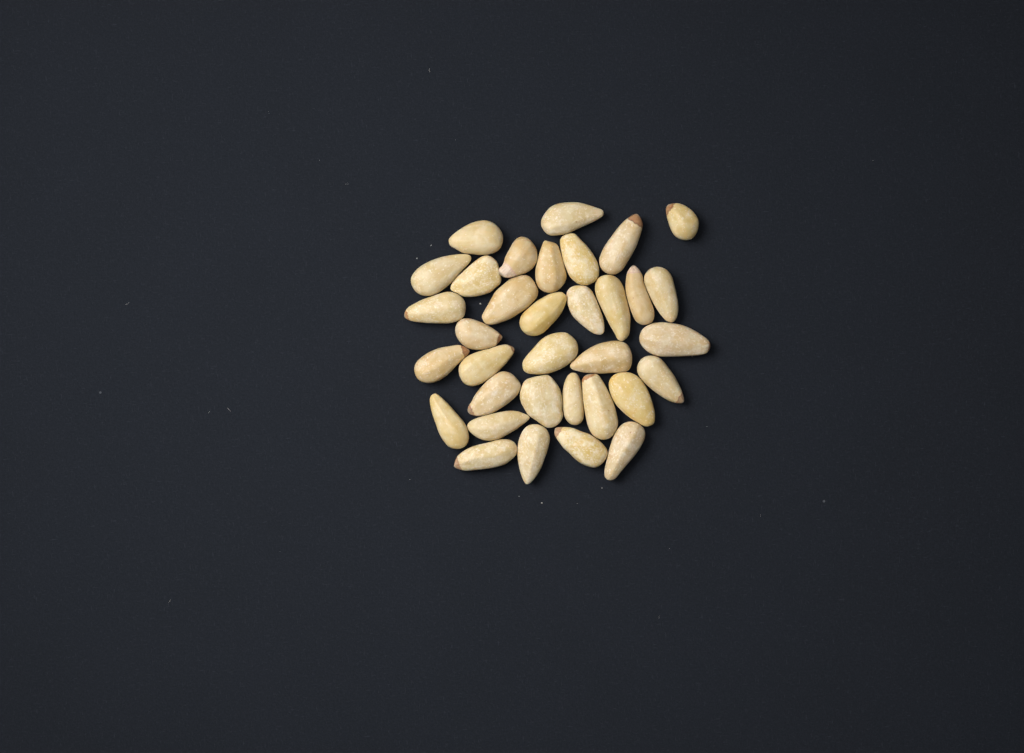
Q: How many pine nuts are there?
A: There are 34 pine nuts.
